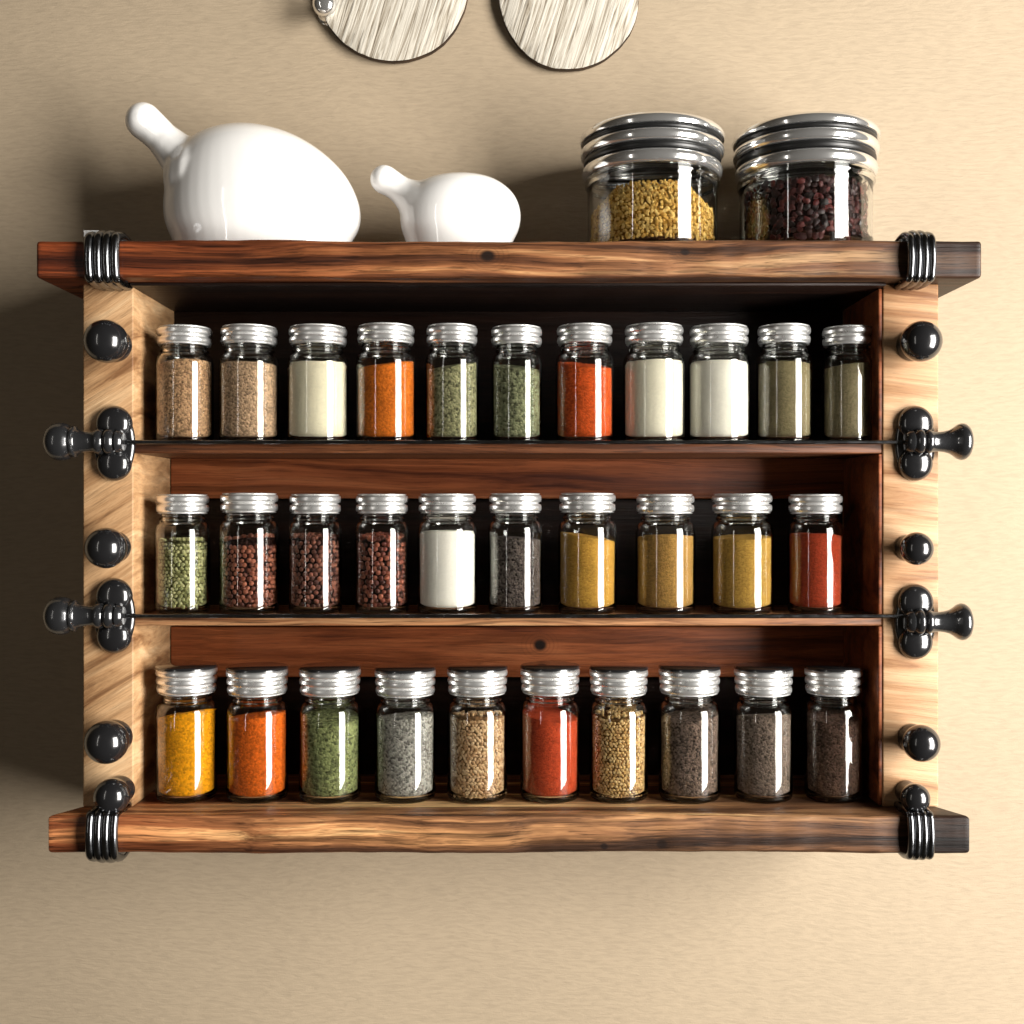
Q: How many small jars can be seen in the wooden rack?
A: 31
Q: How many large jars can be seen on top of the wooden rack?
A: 2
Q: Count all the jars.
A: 33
